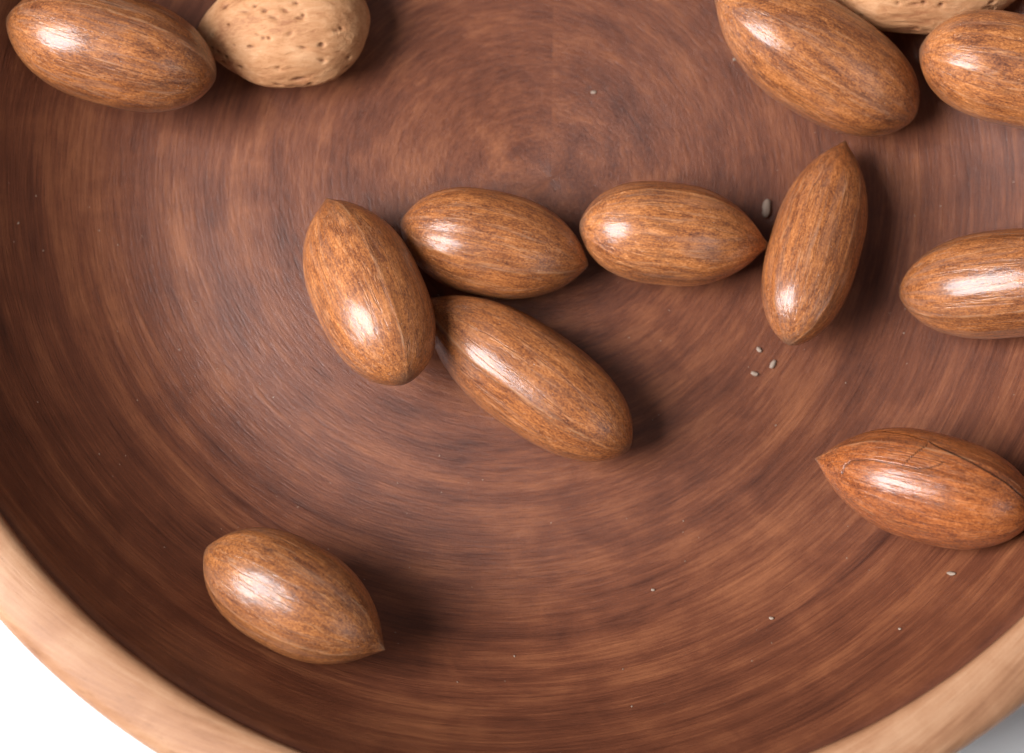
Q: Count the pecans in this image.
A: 11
